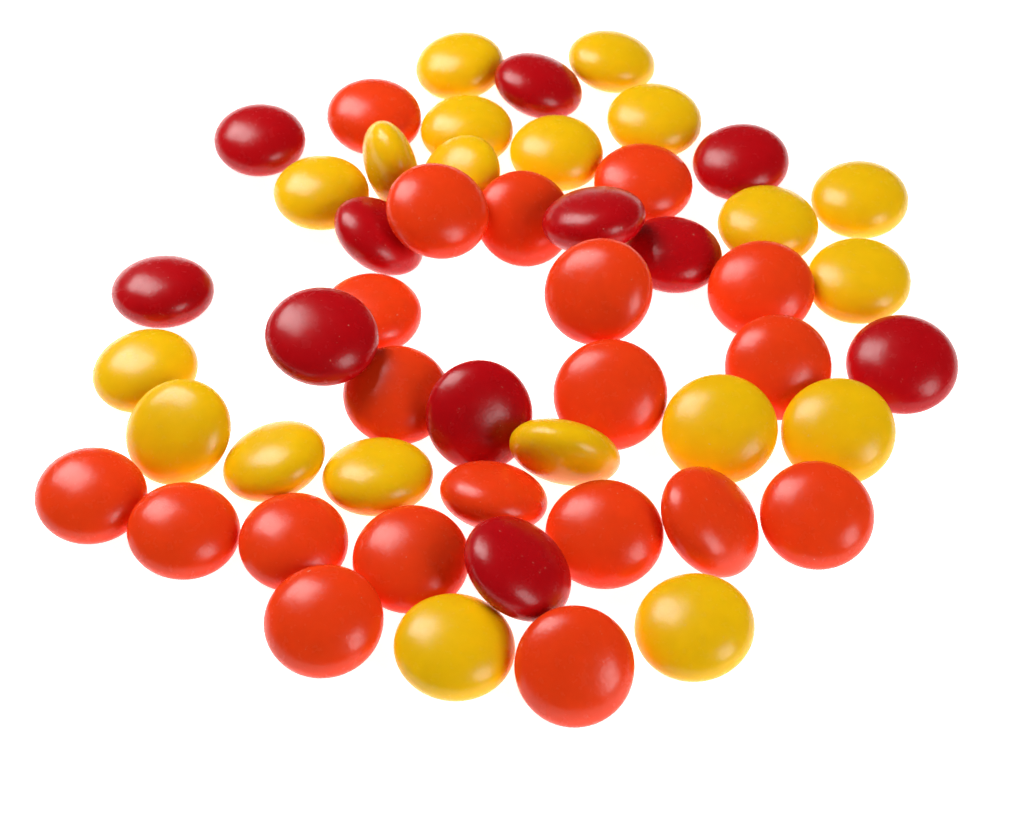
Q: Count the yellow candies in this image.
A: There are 20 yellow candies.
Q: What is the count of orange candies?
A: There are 20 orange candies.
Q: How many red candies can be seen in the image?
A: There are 11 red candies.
